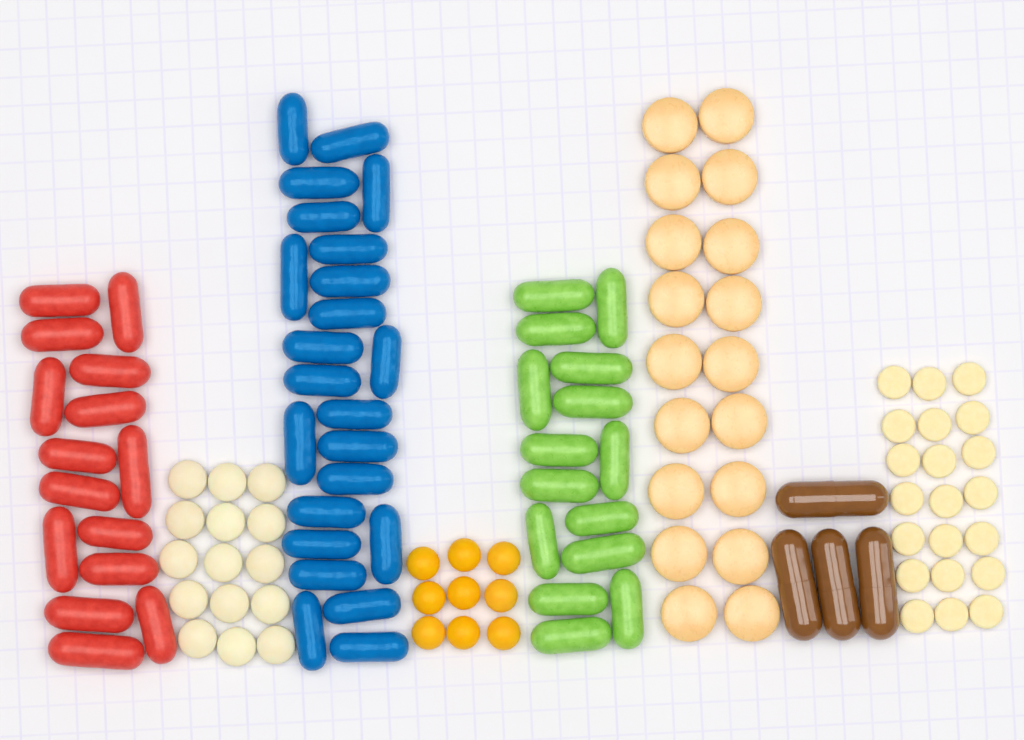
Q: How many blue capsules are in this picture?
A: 23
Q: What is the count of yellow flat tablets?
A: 21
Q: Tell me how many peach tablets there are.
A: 18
